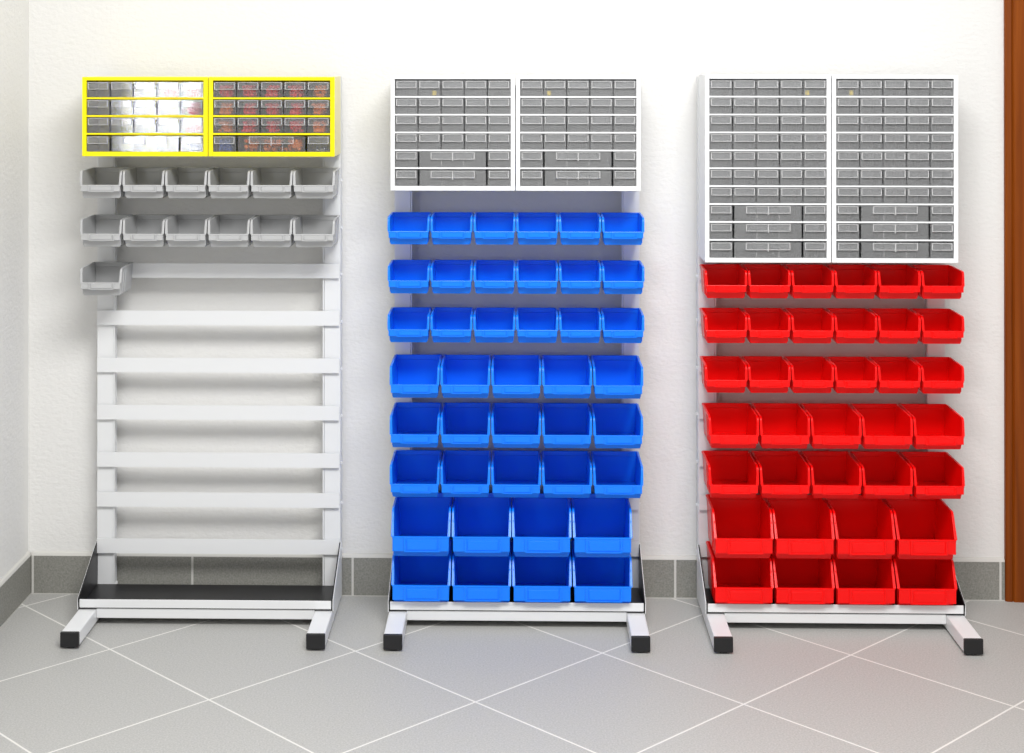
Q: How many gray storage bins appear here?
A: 13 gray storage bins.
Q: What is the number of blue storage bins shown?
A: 41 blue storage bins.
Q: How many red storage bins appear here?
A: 36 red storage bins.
